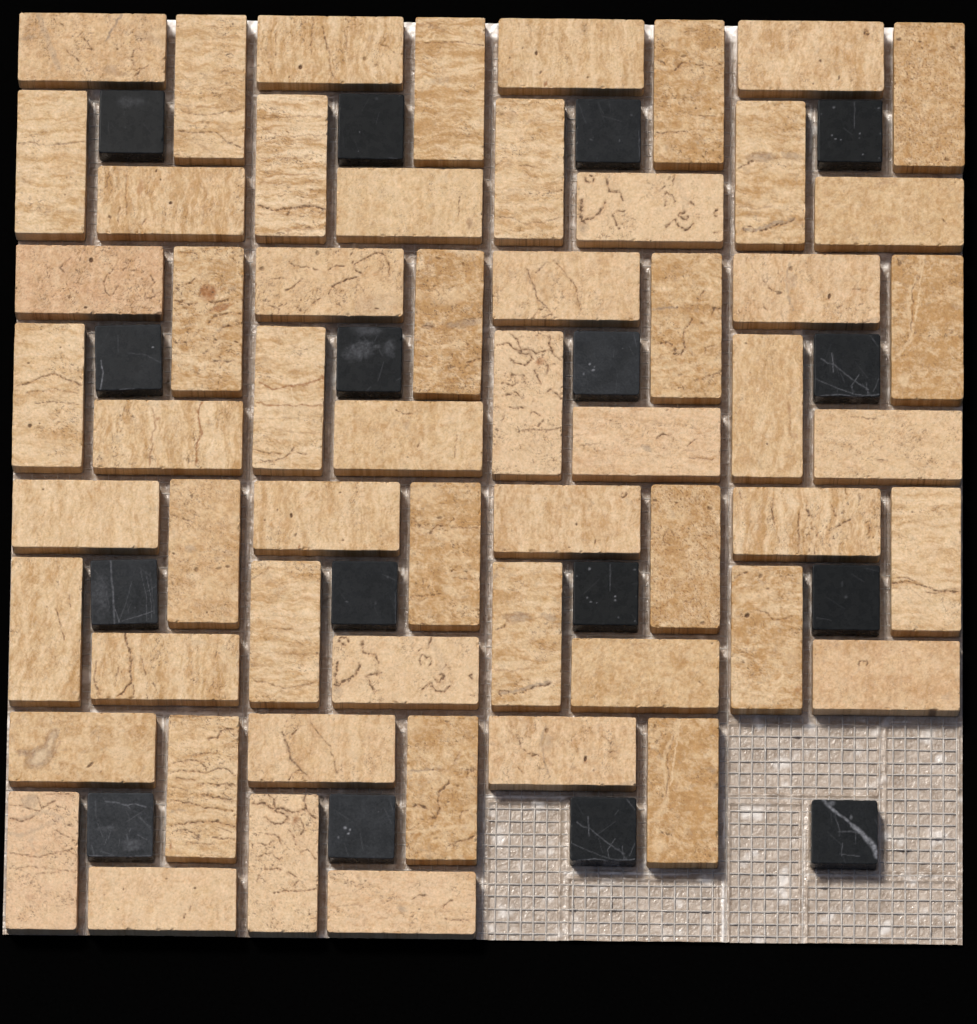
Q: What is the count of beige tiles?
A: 58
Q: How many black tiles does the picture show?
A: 16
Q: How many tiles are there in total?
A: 74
